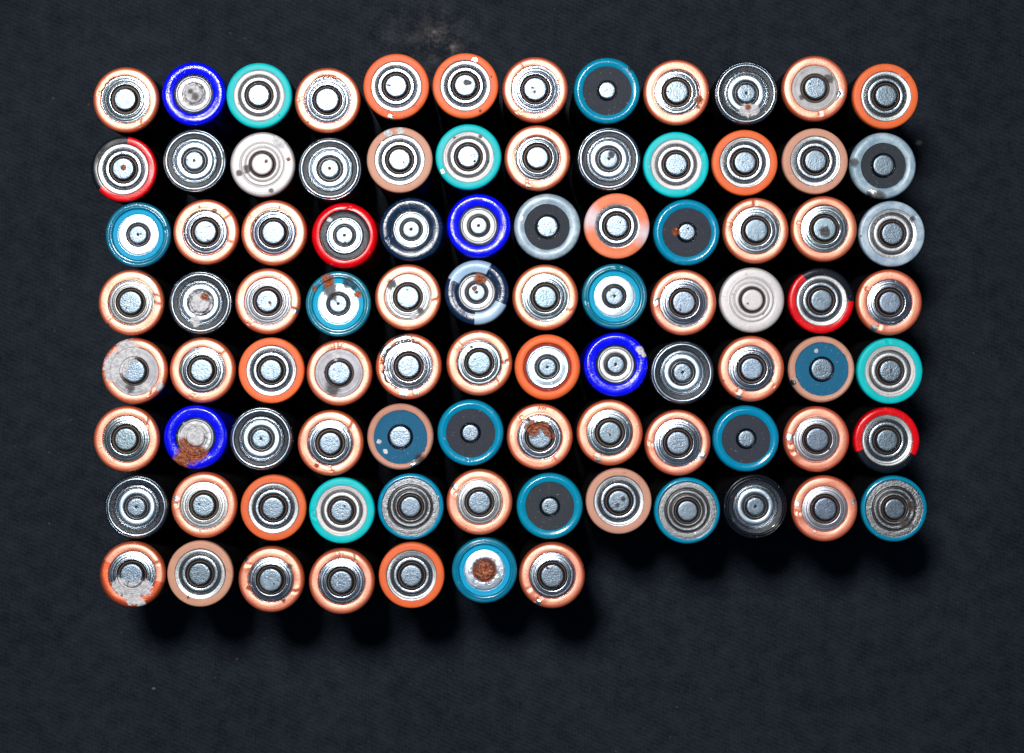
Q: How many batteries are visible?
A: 91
